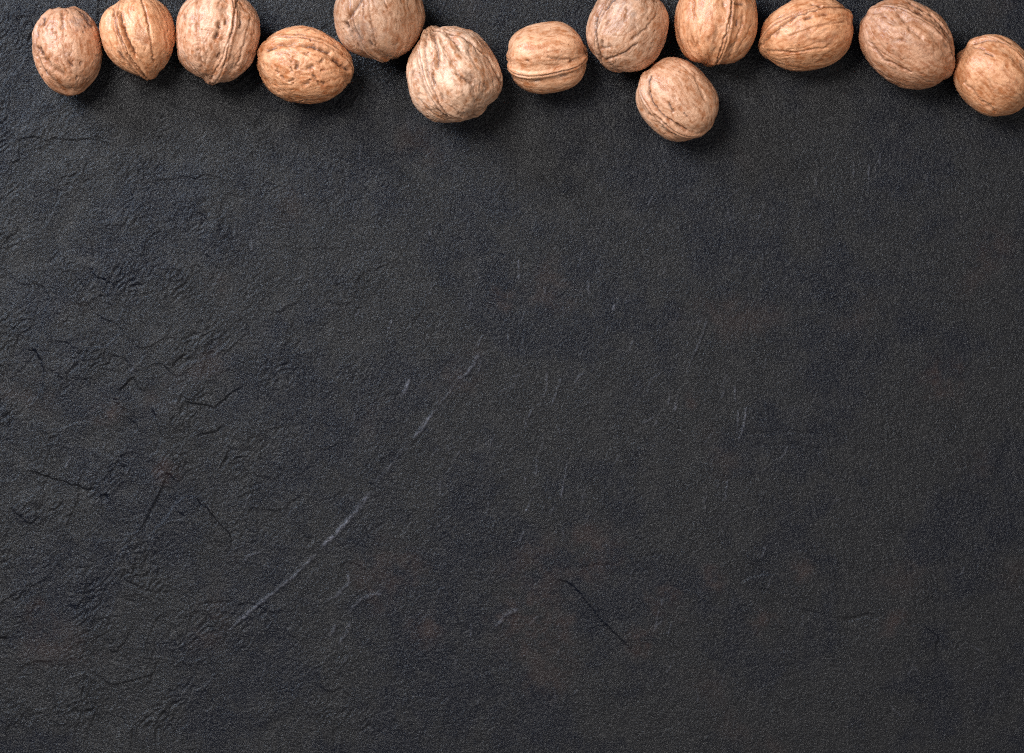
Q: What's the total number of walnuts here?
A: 13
